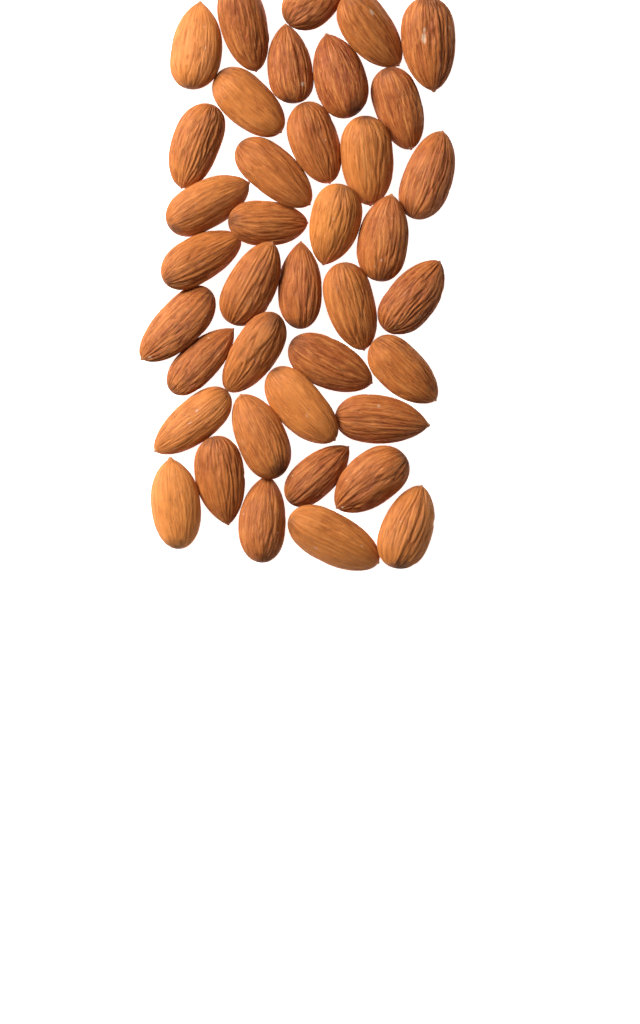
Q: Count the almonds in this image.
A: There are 39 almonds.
